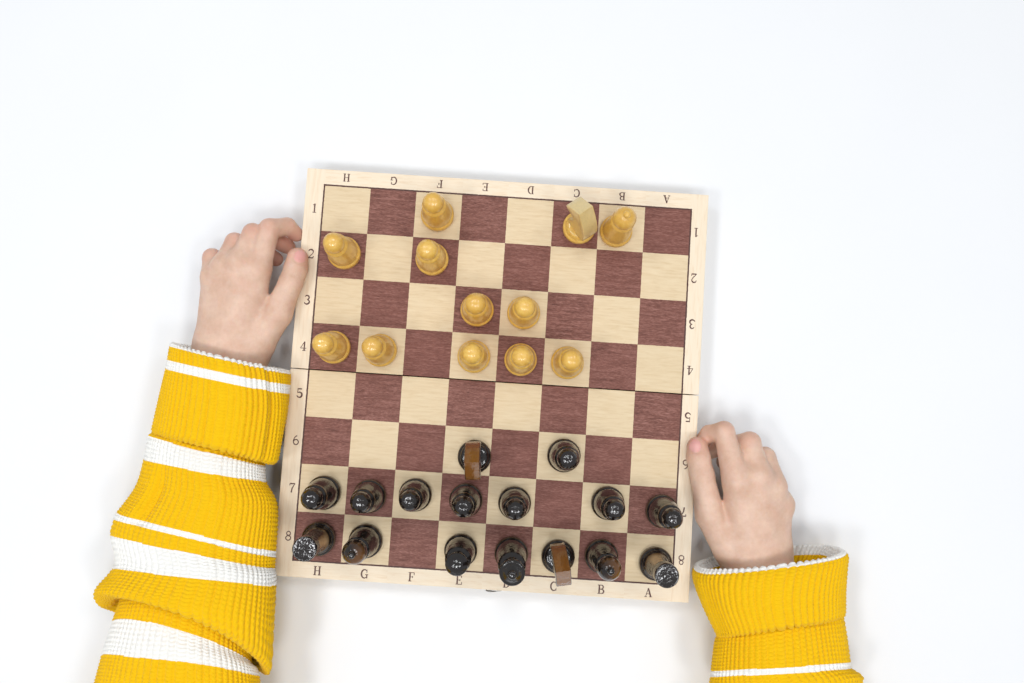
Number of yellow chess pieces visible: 12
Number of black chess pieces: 16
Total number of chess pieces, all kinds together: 28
